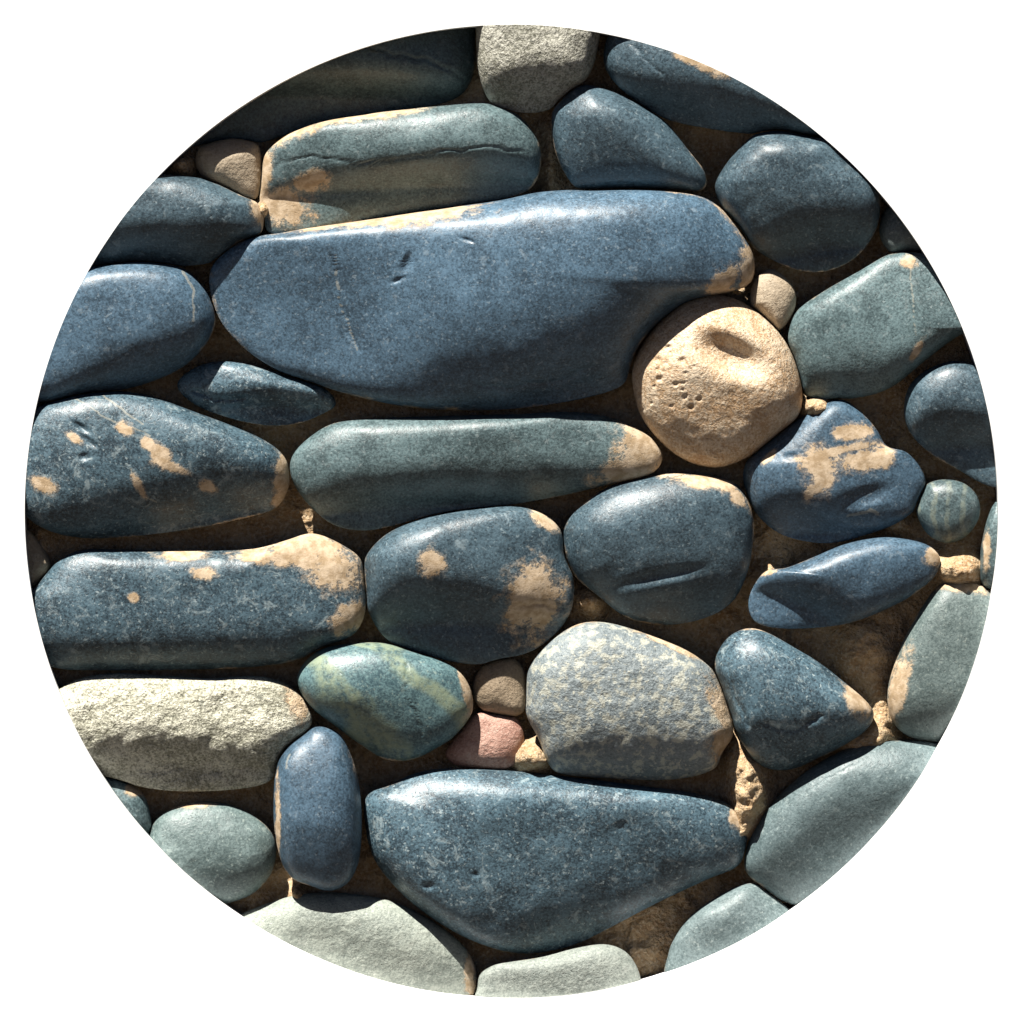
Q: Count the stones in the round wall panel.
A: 41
